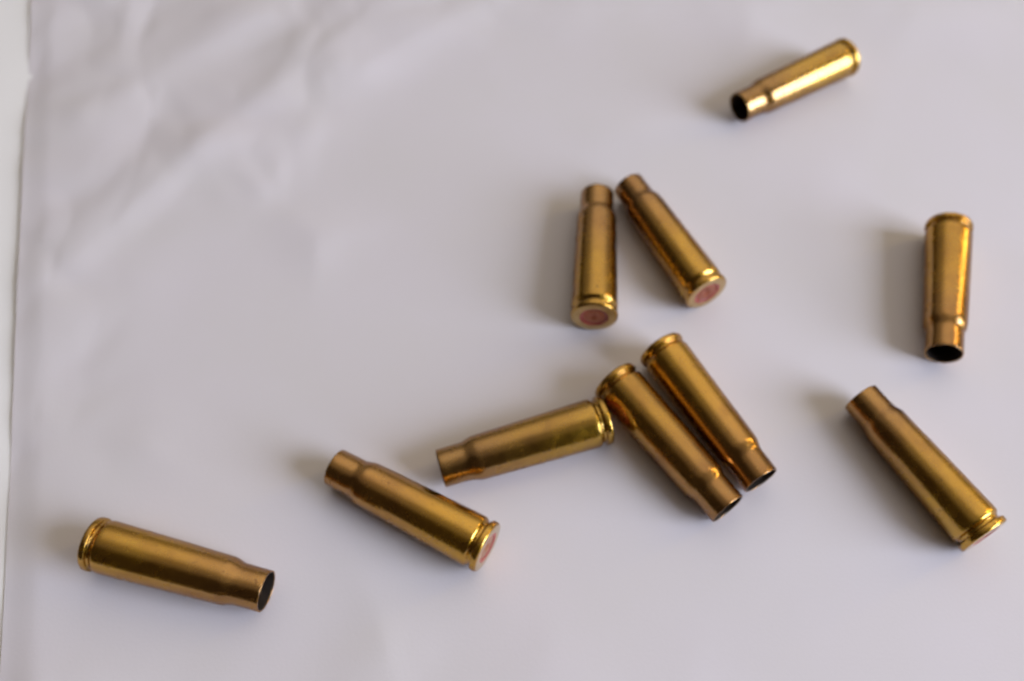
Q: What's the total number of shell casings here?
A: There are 10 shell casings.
